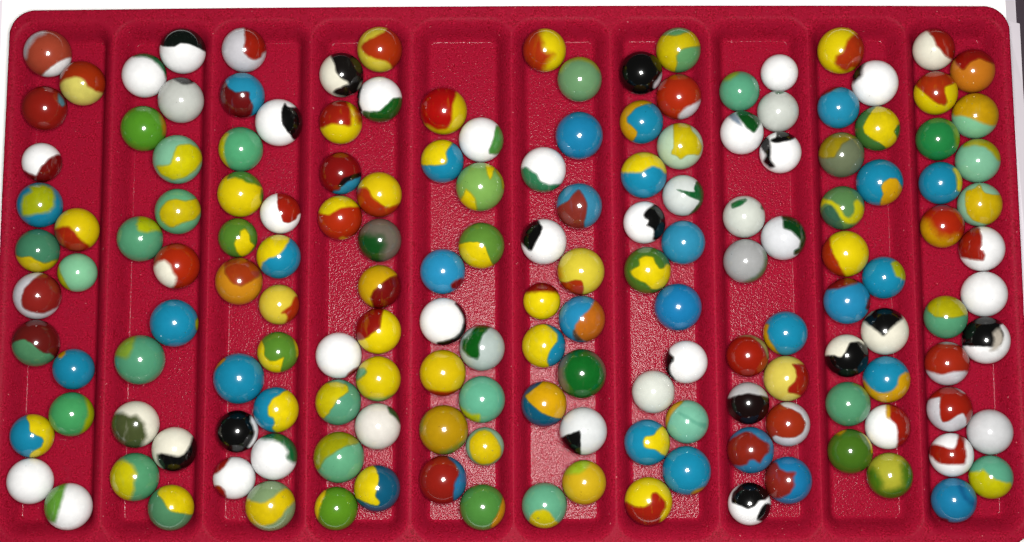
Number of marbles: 161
